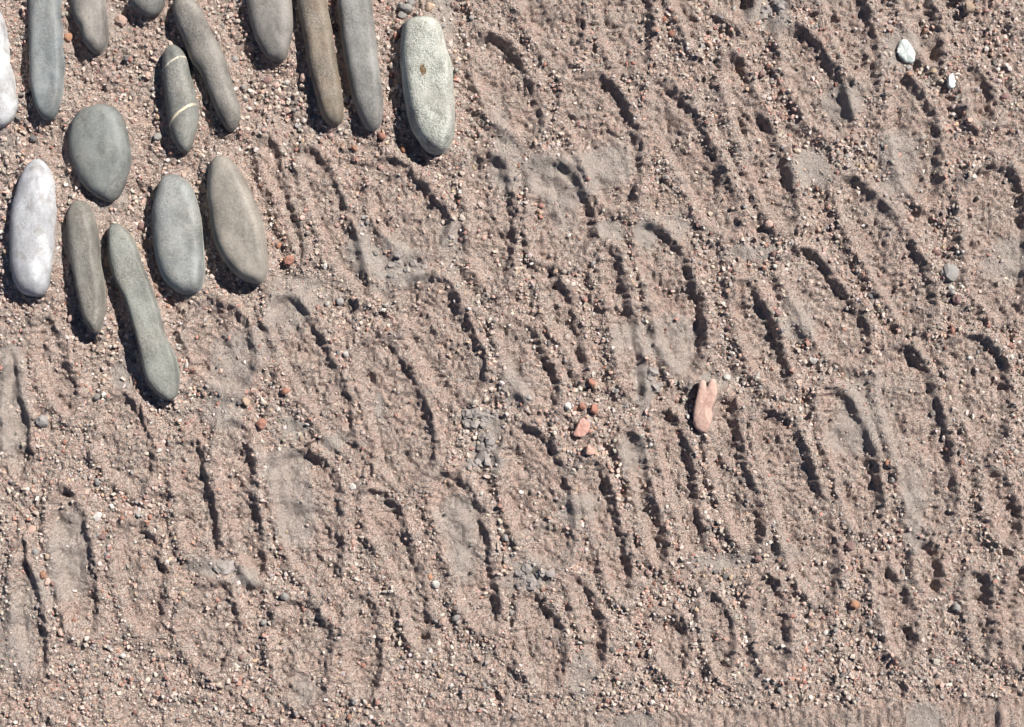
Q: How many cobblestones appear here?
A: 16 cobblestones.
